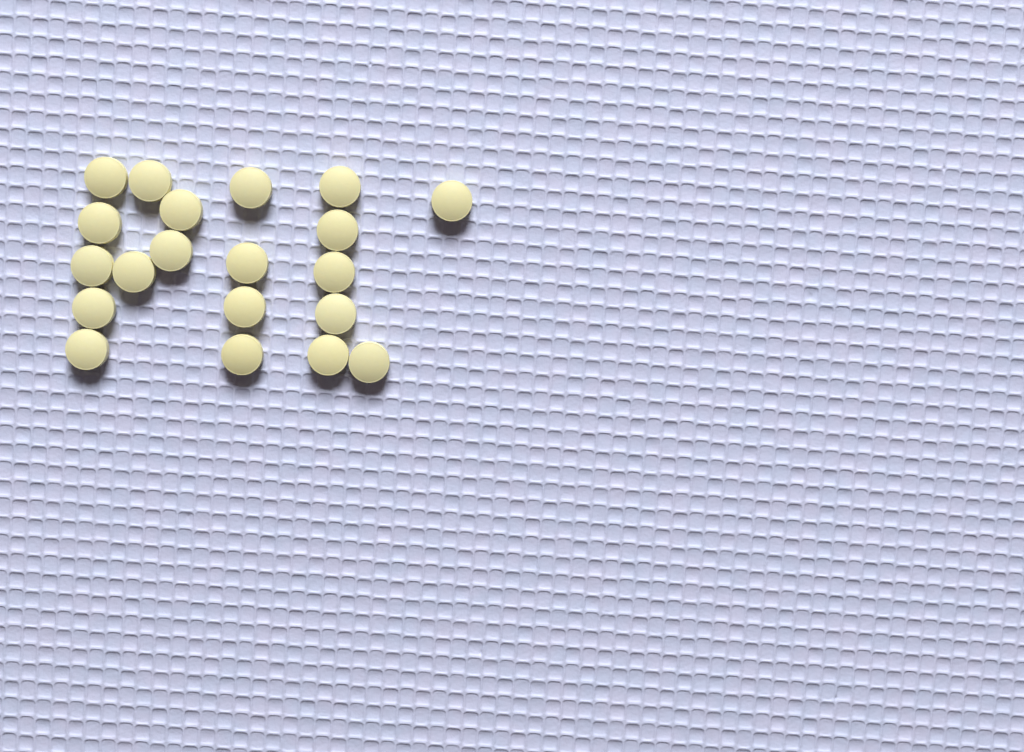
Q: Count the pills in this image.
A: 20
